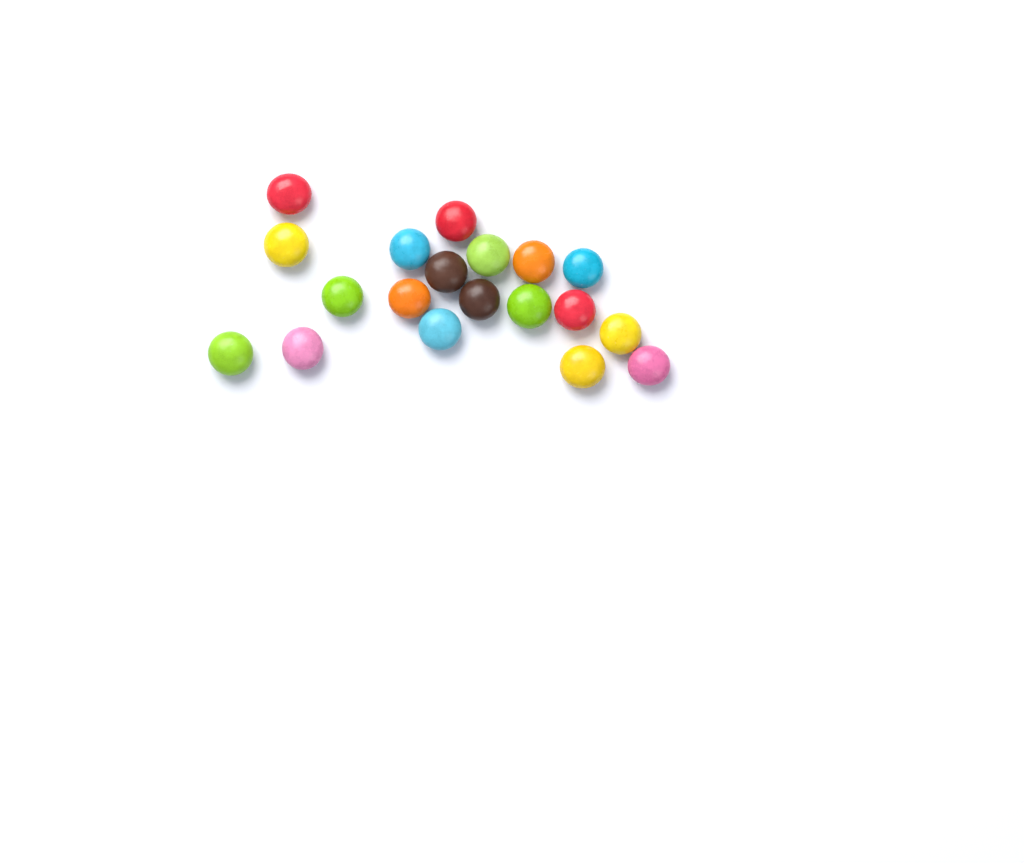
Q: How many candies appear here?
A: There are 19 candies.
